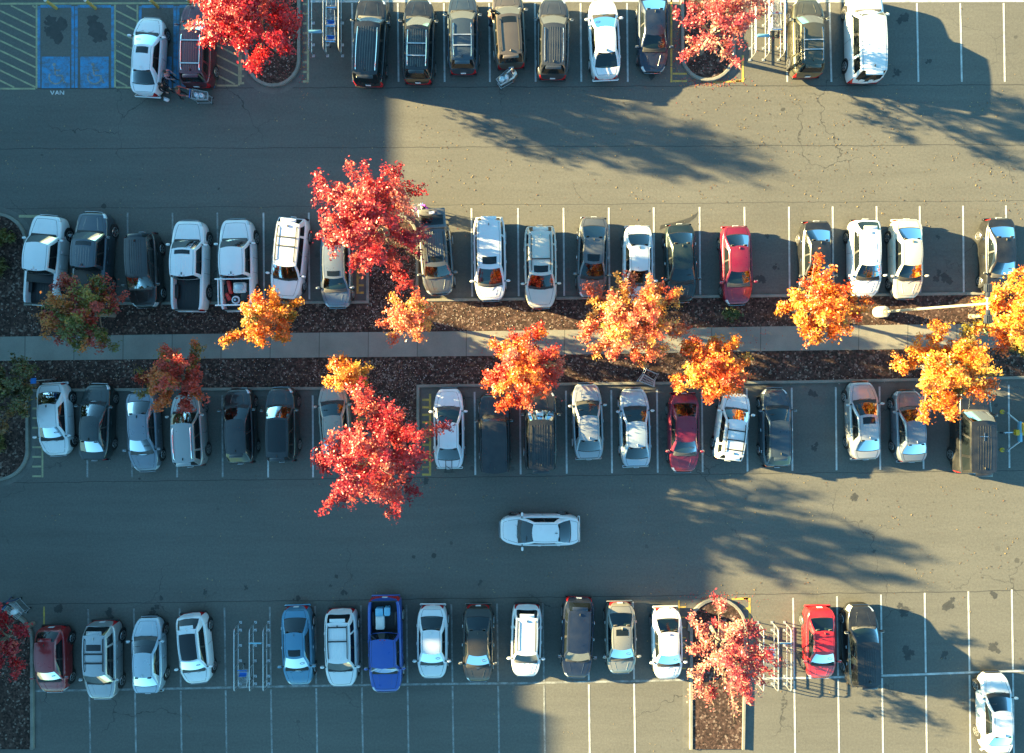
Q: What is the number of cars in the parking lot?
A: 59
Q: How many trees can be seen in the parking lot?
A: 18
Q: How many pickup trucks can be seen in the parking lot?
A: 5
